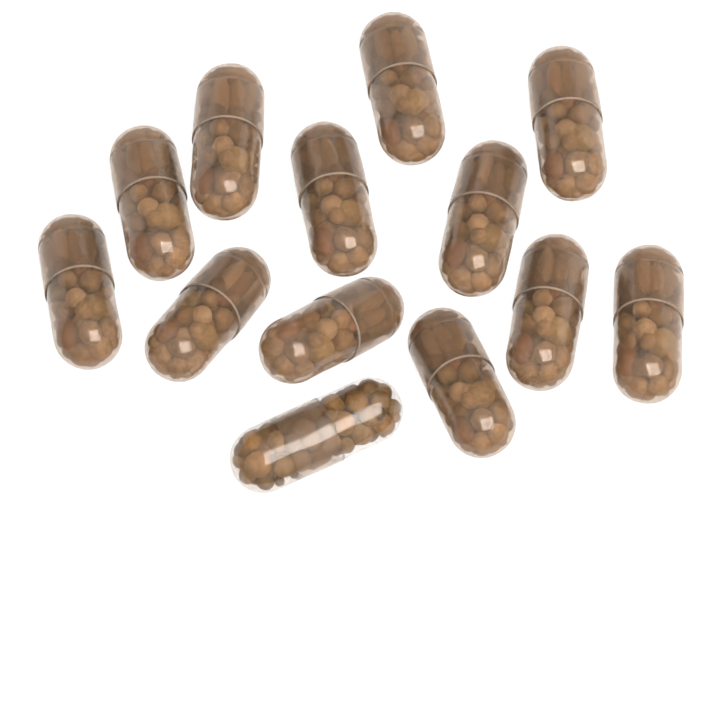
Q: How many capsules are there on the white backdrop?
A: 13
